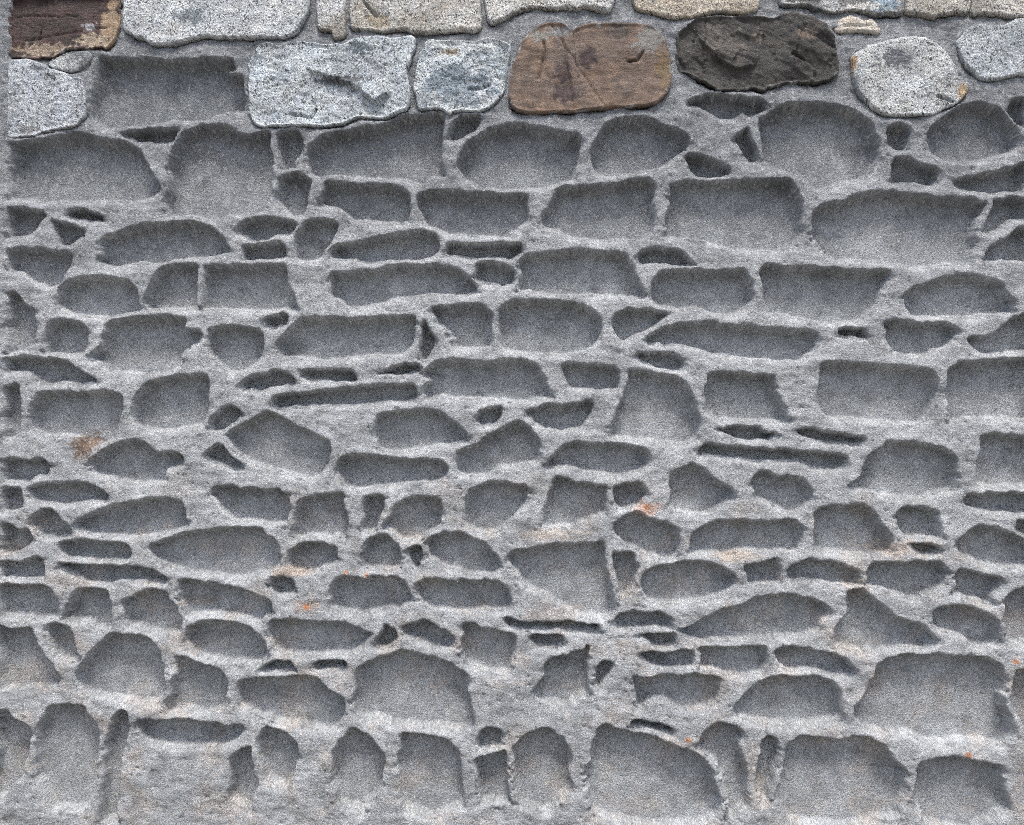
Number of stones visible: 18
